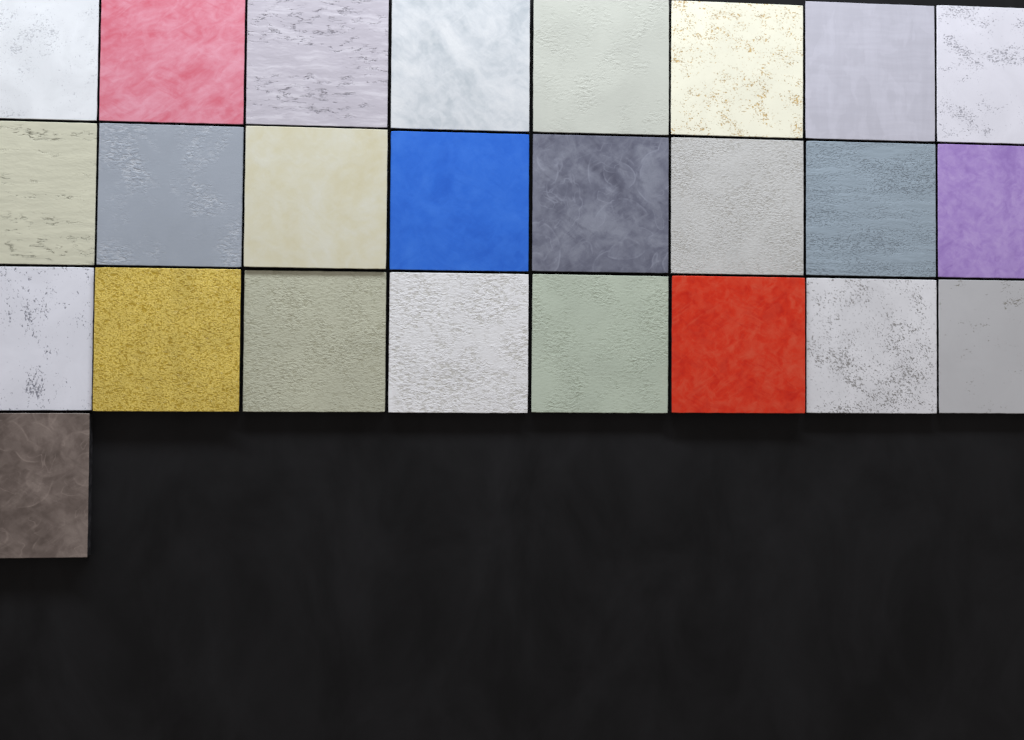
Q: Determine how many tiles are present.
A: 25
